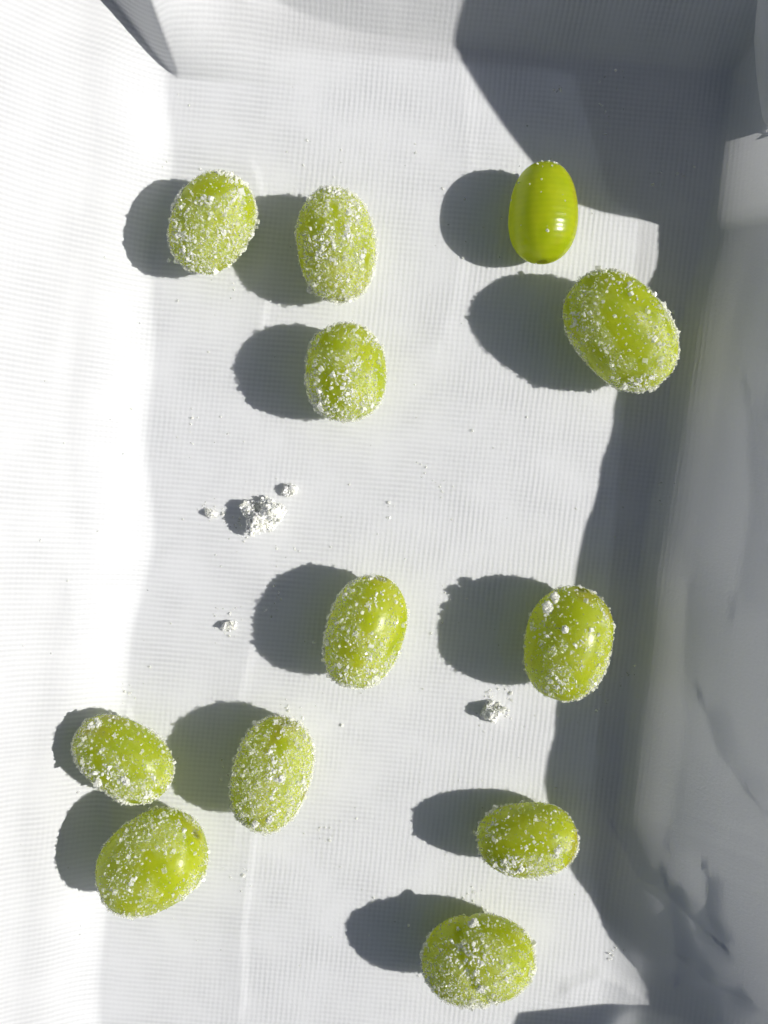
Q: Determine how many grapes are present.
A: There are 12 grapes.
